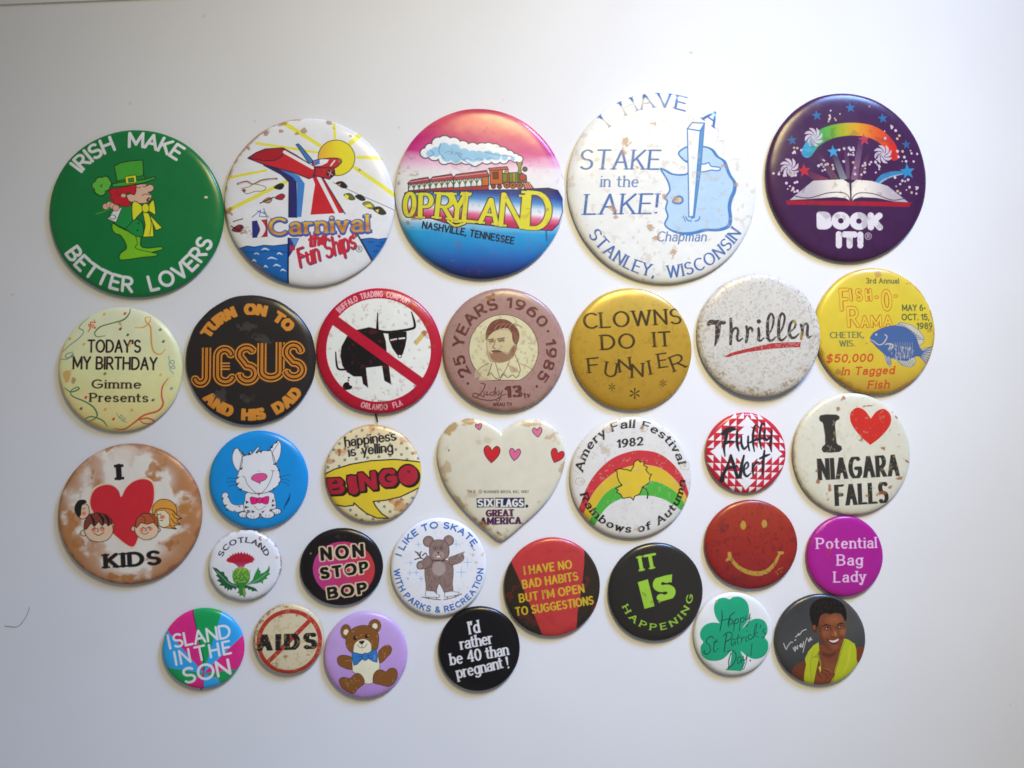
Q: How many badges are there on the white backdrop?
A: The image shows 32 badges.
